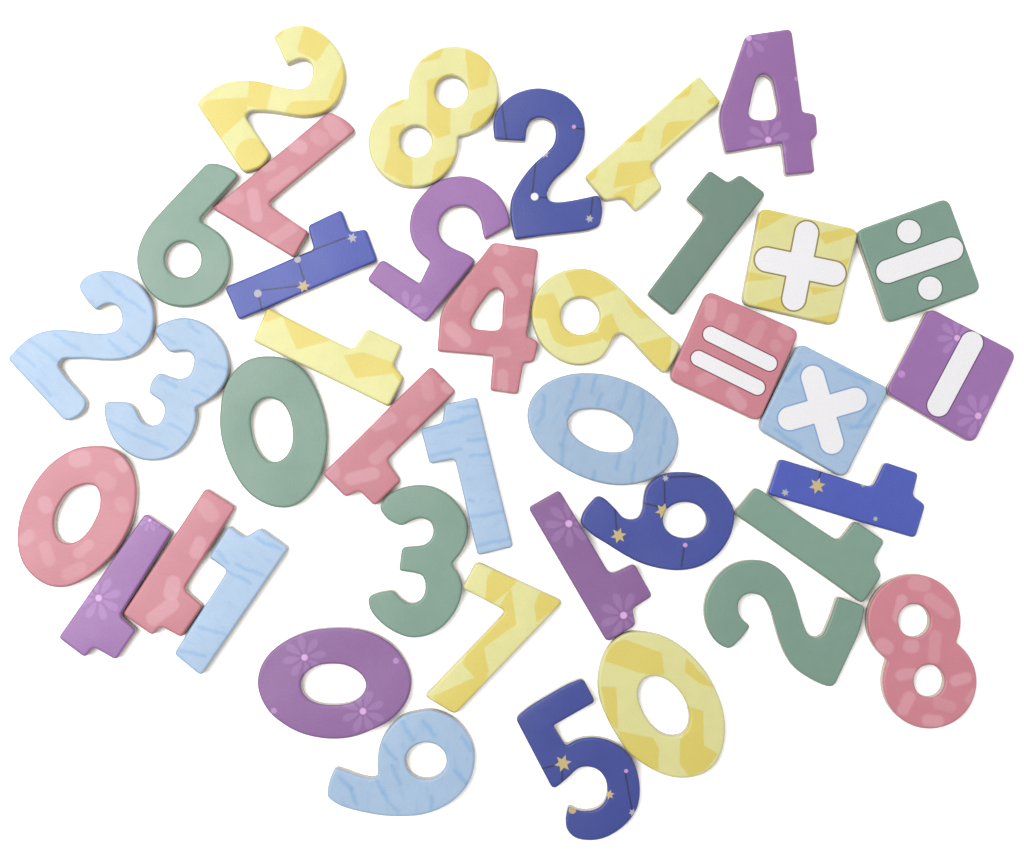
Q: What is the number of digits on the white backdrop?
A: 35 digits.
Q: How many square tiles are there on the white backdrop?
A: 5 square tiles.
